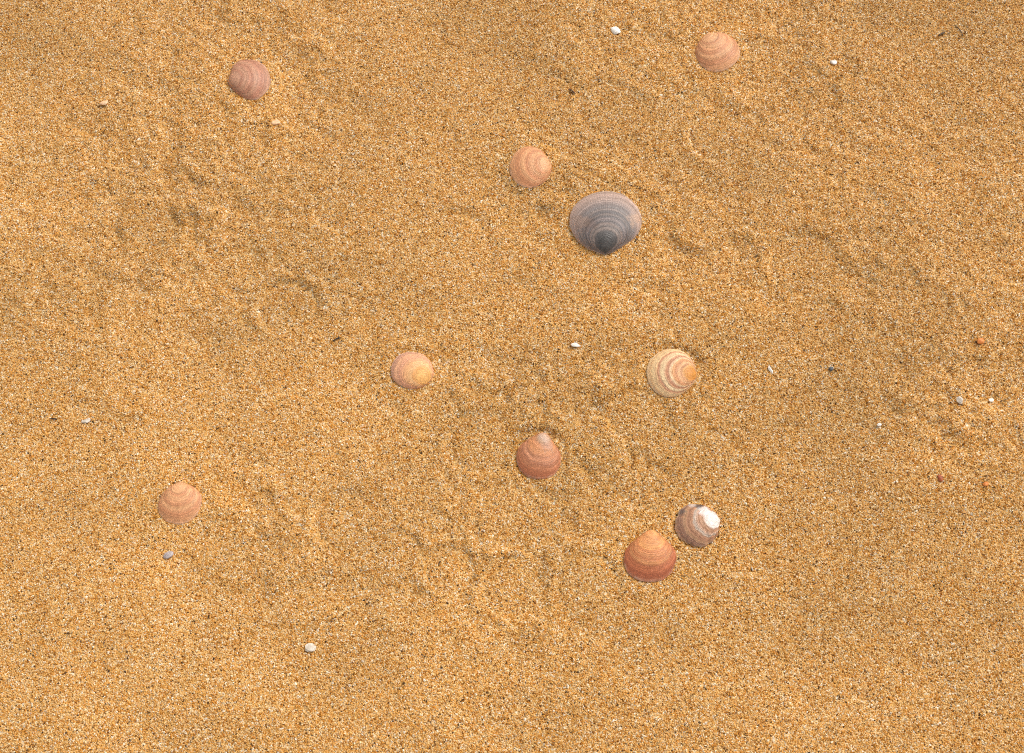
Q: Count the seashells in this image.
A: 10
